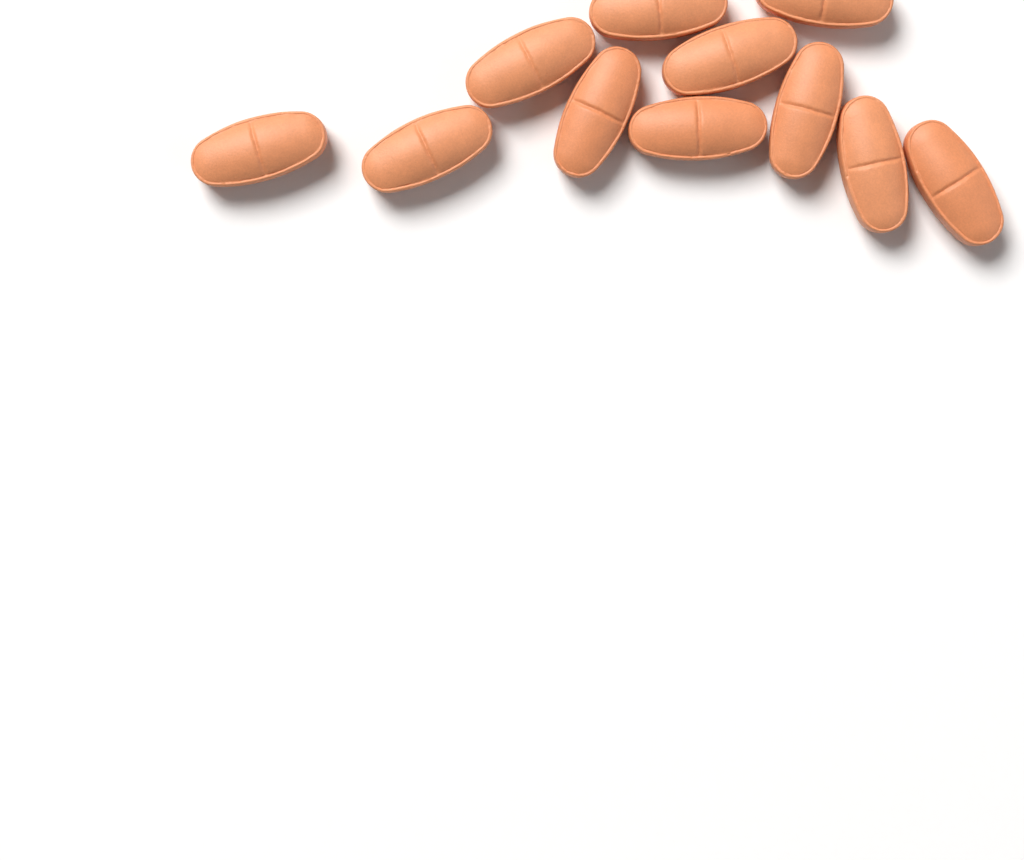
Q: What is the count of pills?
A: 11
